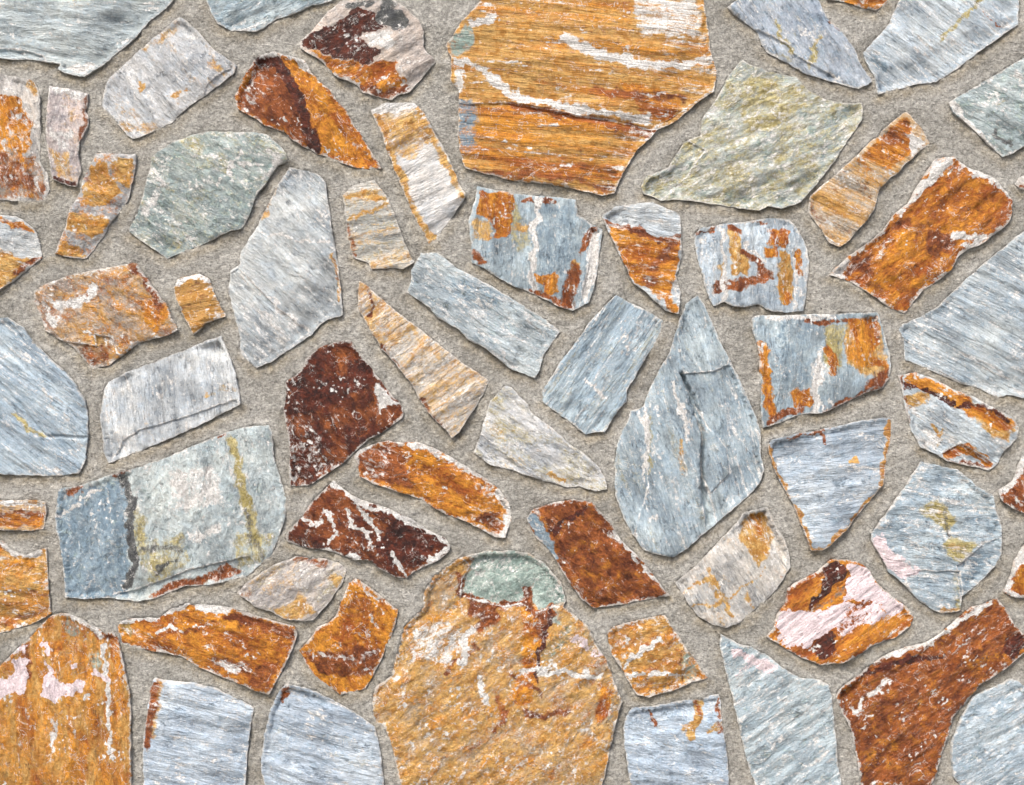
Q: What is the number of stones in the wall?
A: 62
